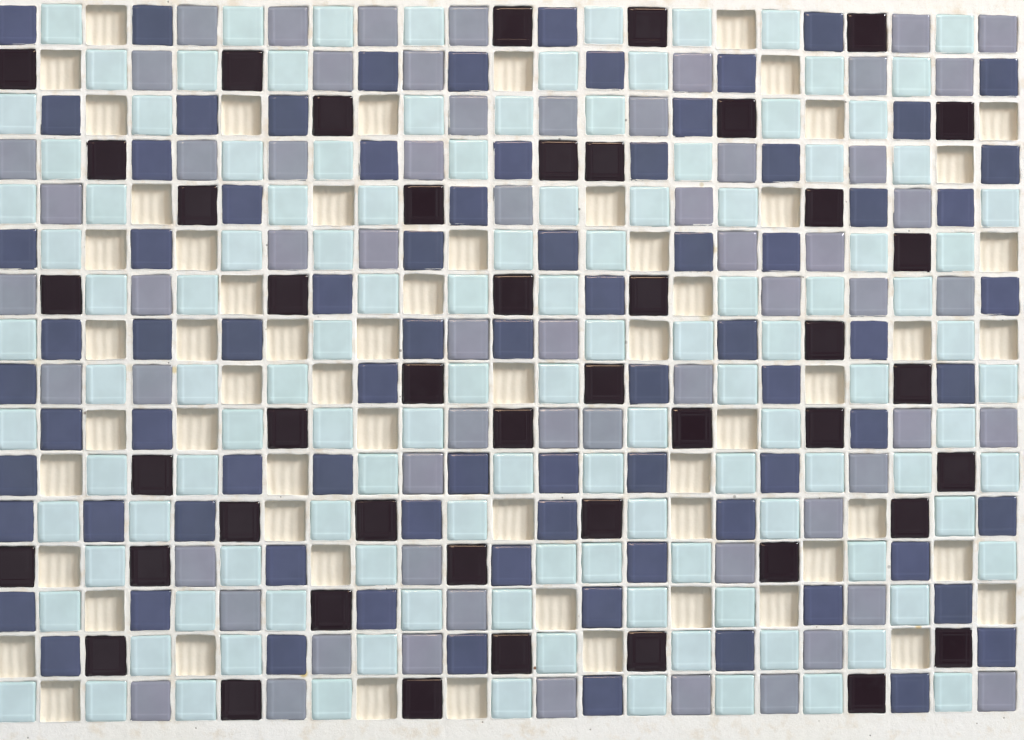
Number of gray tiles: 62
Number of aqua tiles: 121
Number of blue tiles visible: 79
